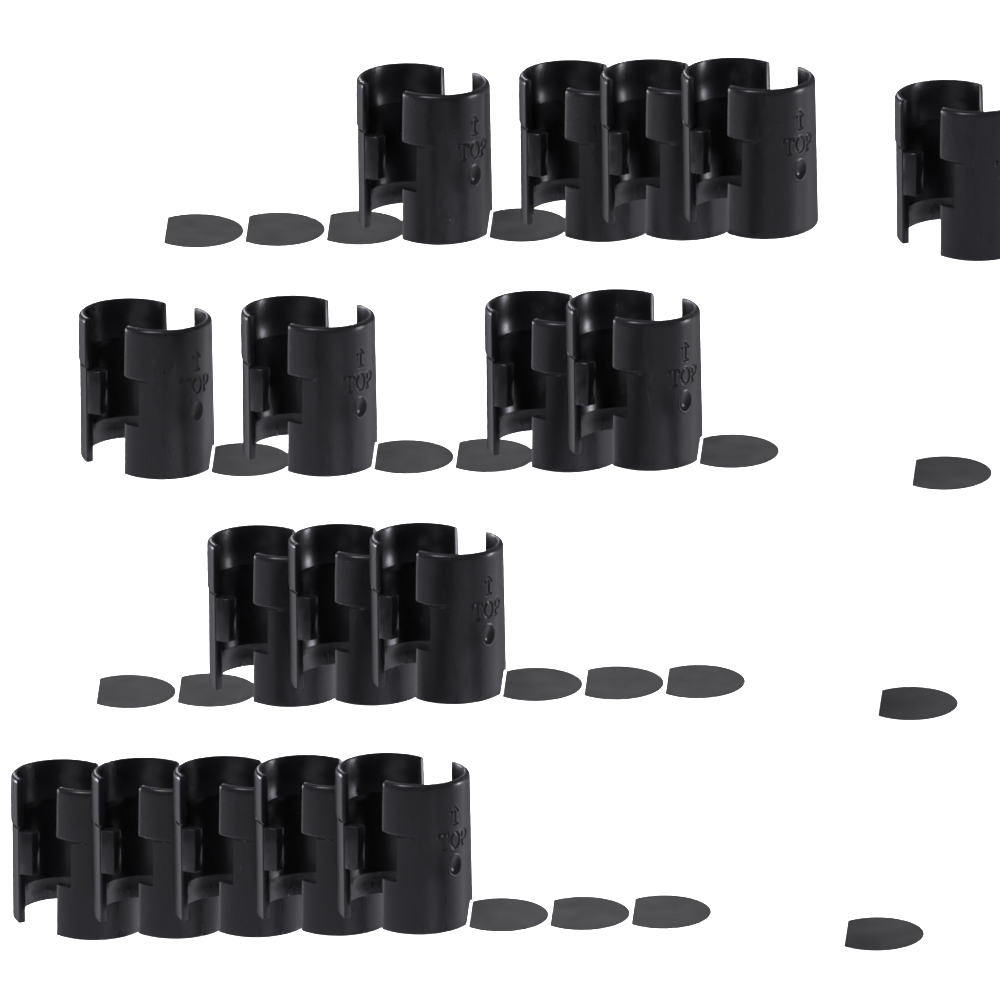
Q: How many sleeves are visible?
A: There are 17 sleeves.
